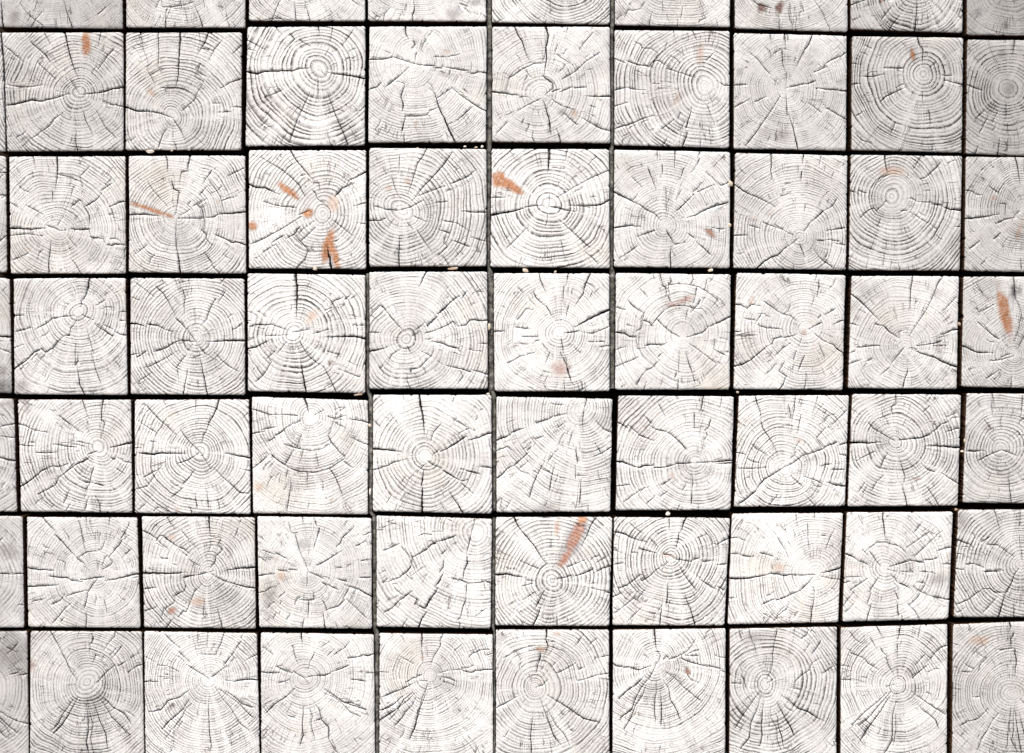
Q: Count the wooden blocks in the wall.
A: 68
